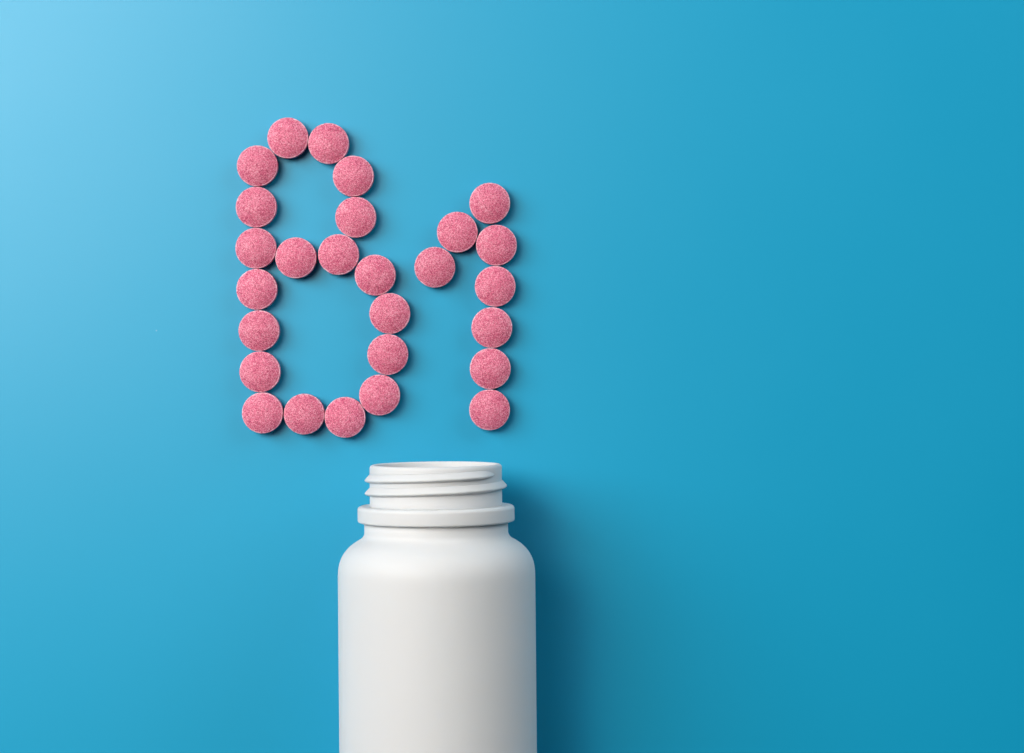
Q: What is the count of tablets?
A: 27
